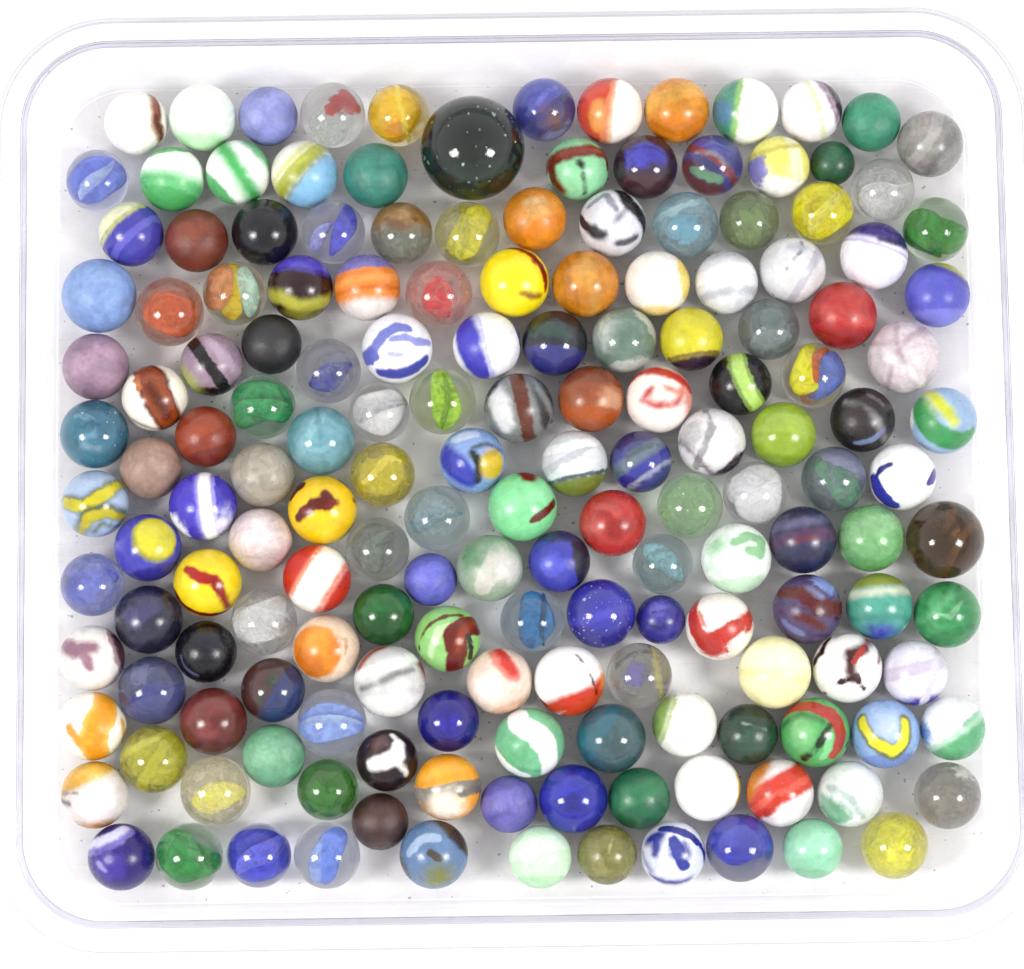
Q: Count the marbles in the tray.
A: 167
